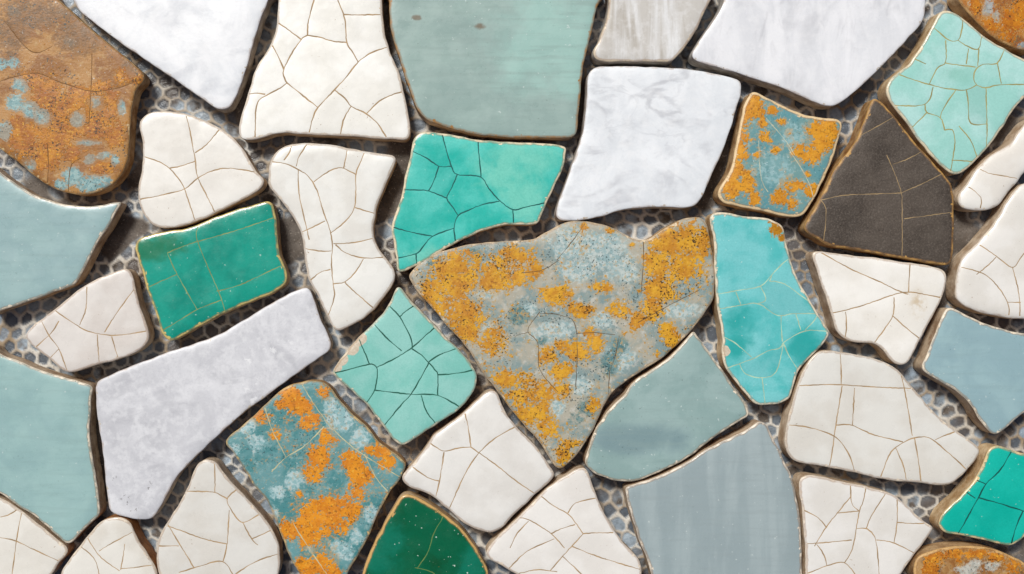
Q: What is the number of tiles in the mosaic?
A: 39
